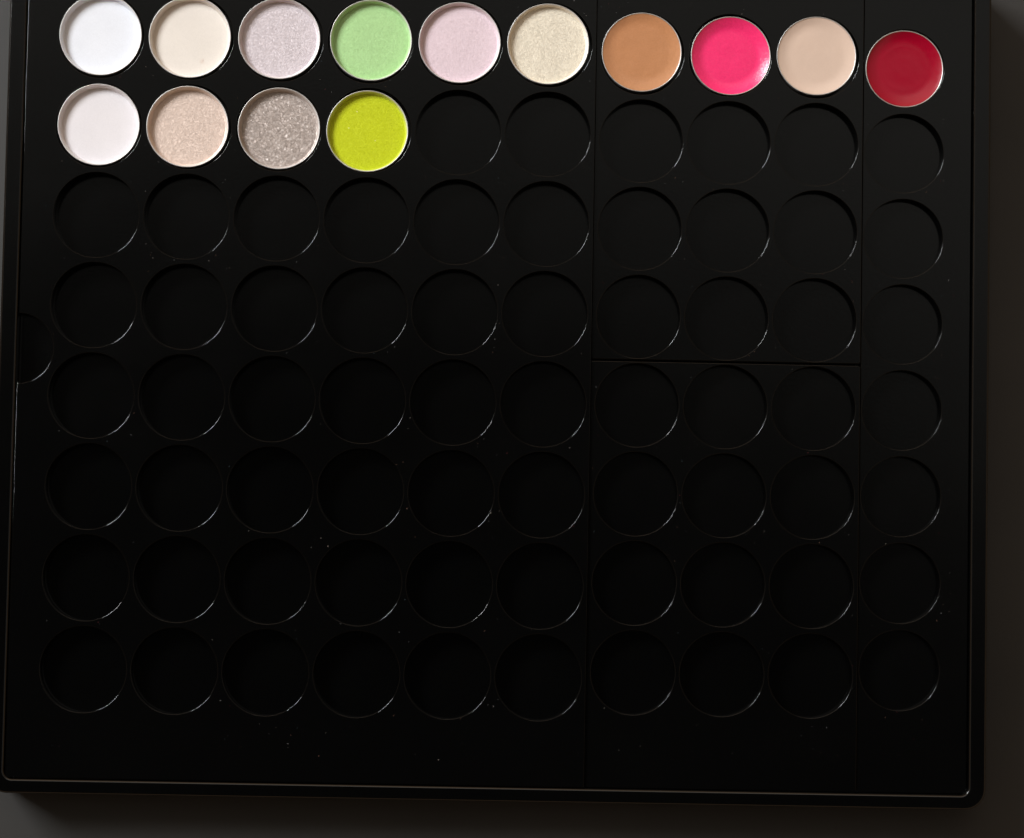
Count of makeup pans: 14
